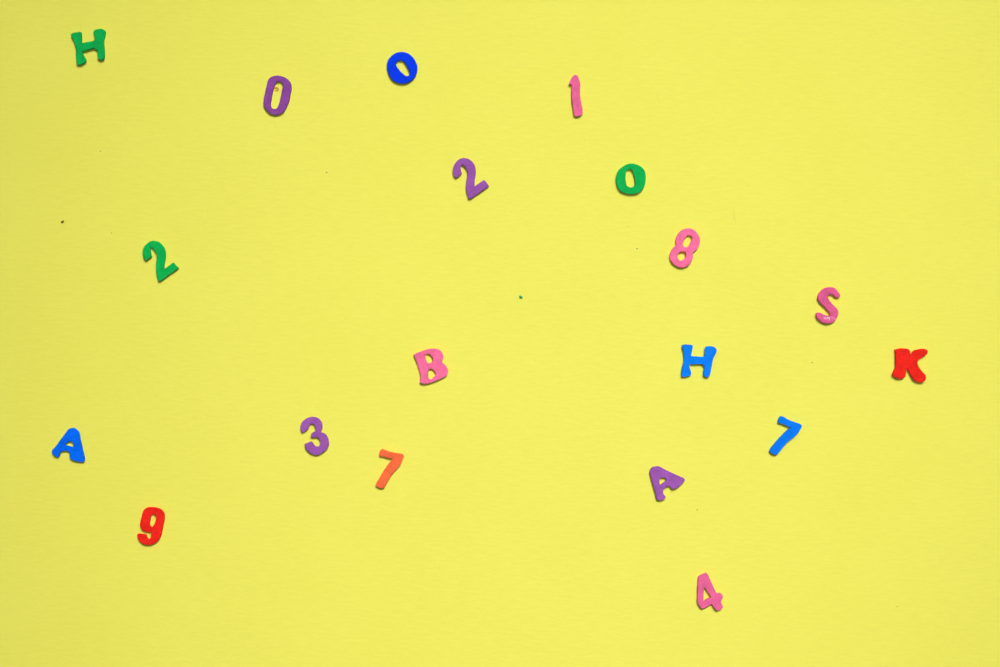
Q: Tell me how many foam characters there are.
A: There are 19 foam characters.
